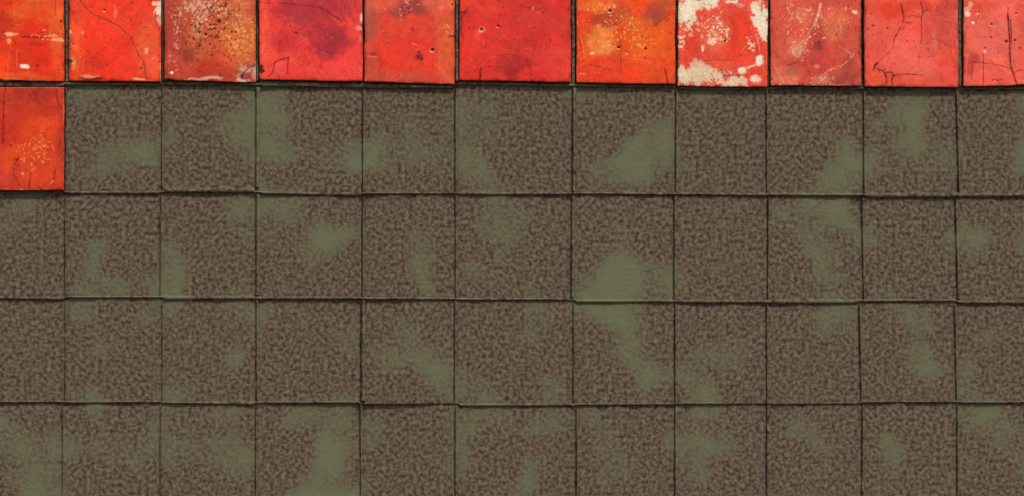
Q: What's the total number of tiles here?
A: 12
